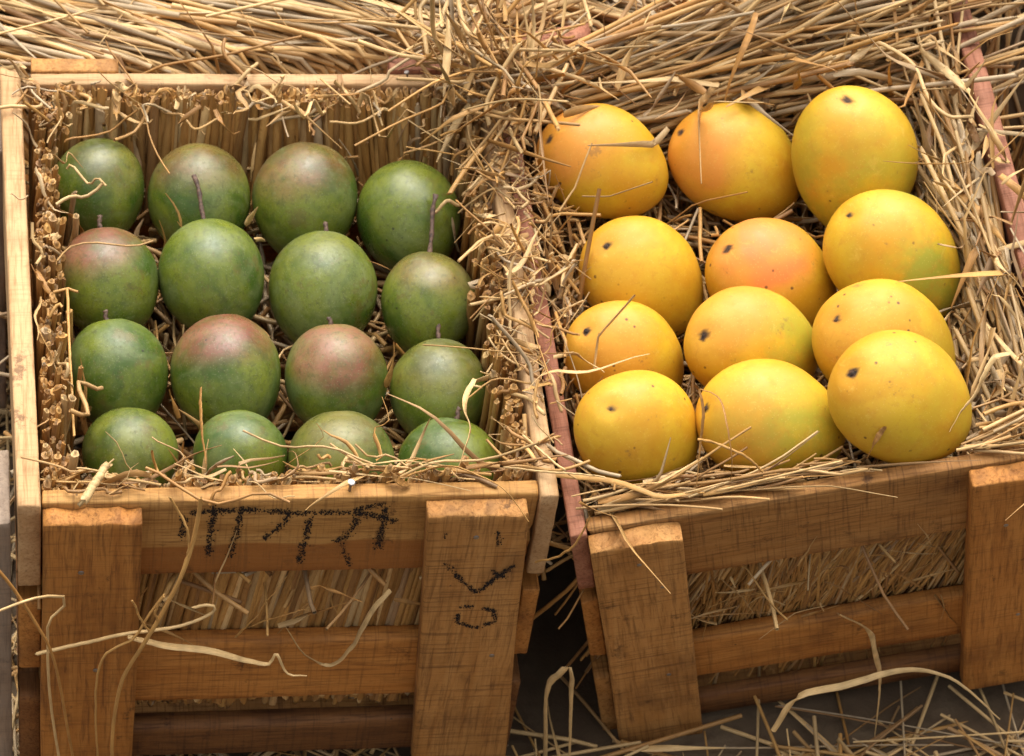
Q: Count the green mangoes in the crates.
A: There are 16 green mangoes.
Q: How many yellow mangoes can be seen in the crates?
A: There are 12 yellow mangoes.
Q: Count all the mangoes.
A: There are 28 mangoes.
